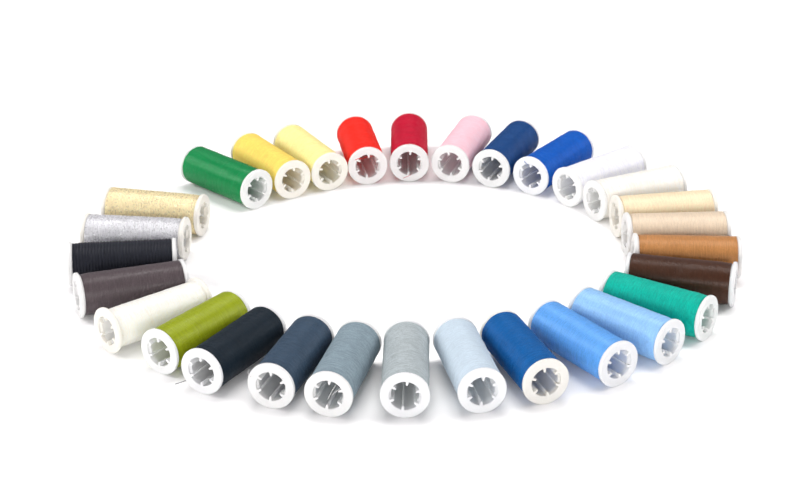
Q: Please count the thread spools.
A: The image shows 29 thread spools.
